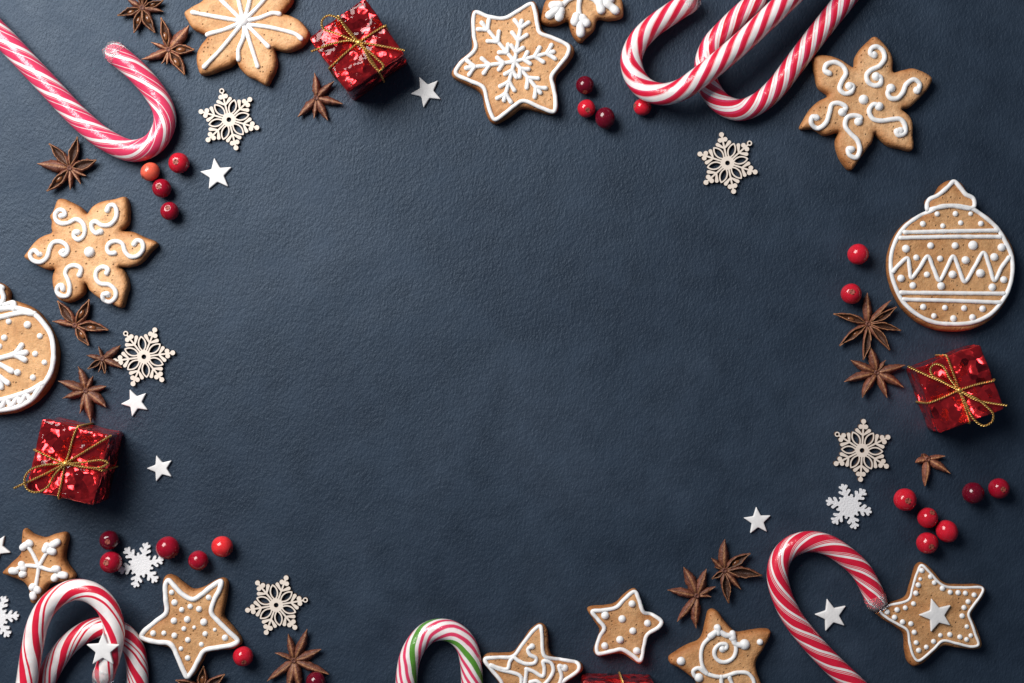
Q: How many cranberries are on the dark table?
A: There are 23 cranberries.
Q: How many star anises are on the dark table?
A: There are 14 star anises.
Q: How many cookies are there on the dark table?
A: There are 13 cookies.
